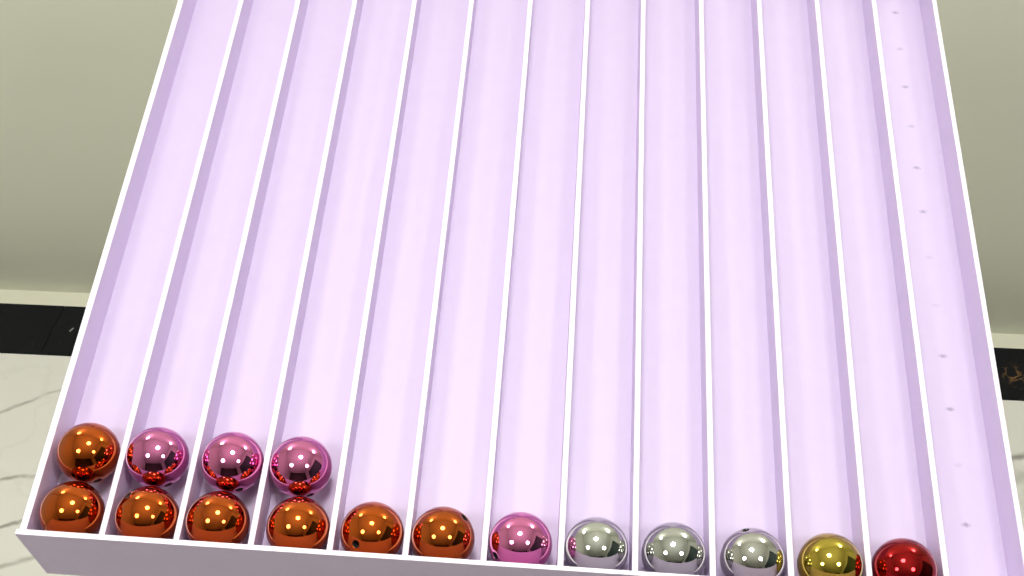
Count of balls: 16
